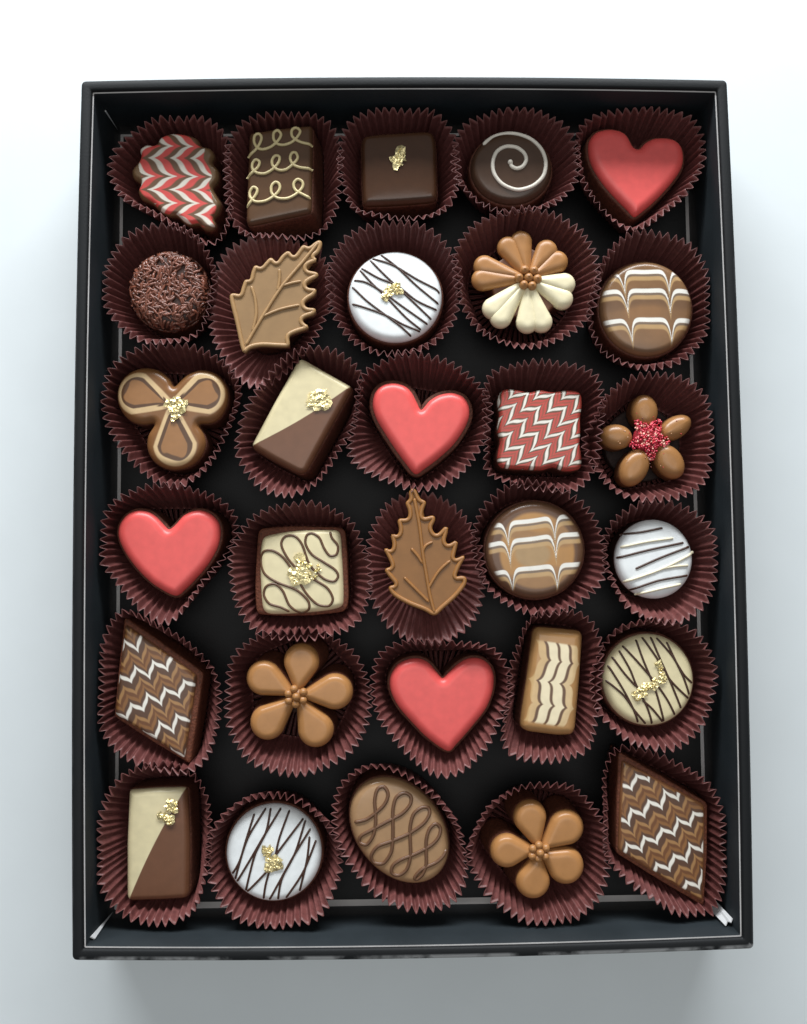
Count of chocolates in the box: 30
